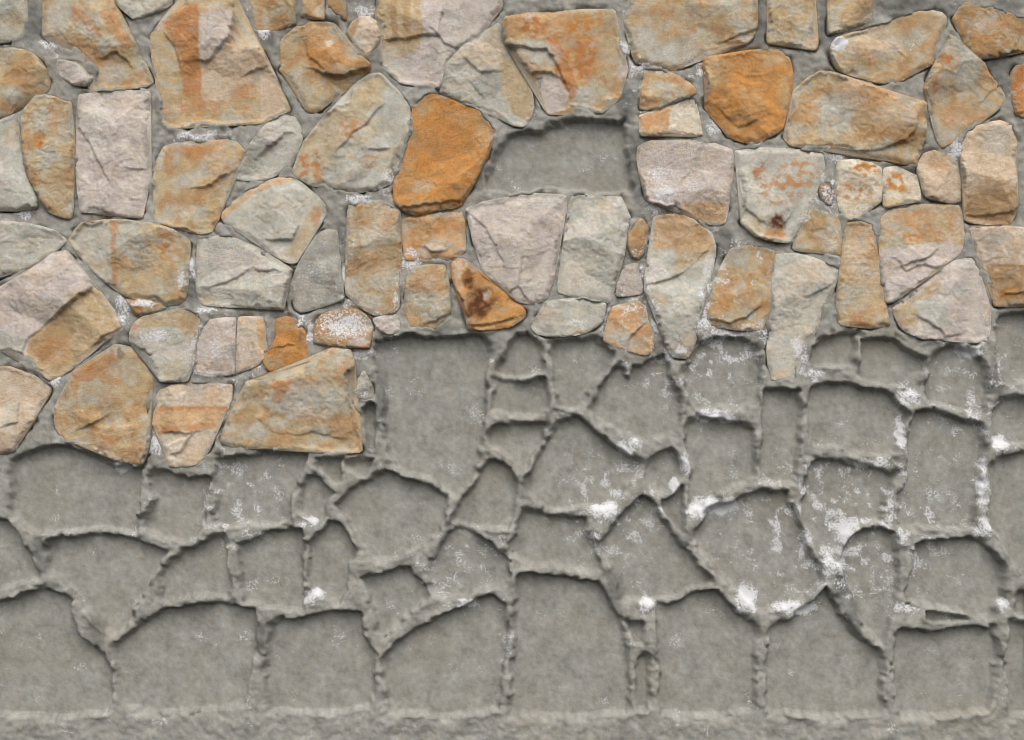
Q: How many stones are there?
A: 75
